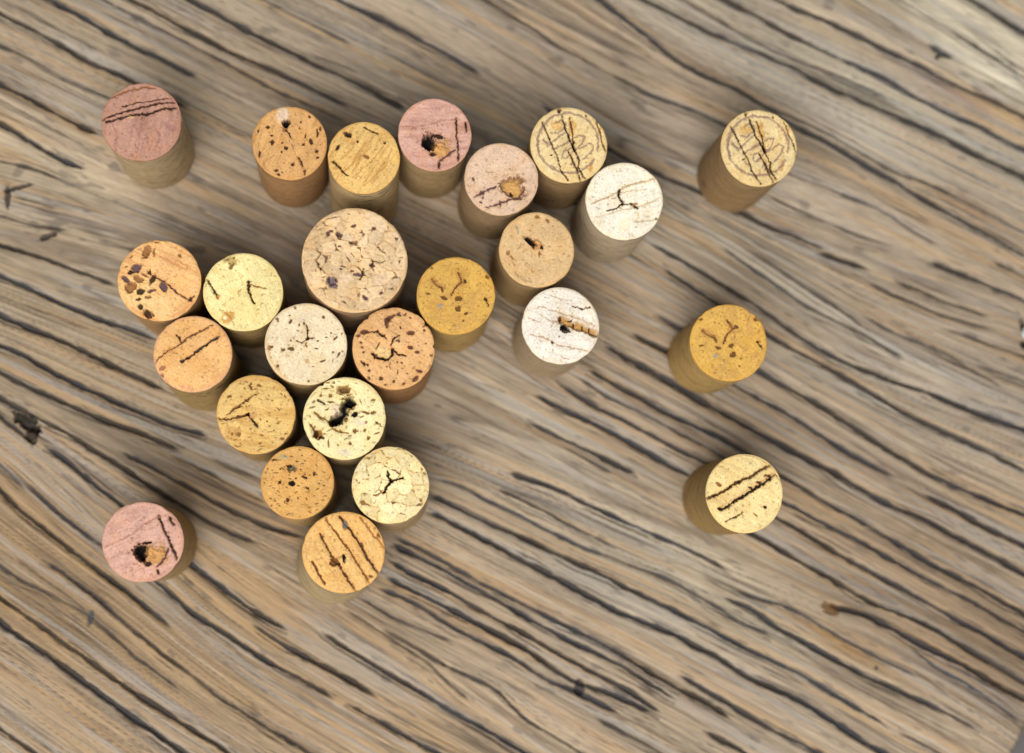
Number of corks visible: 25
